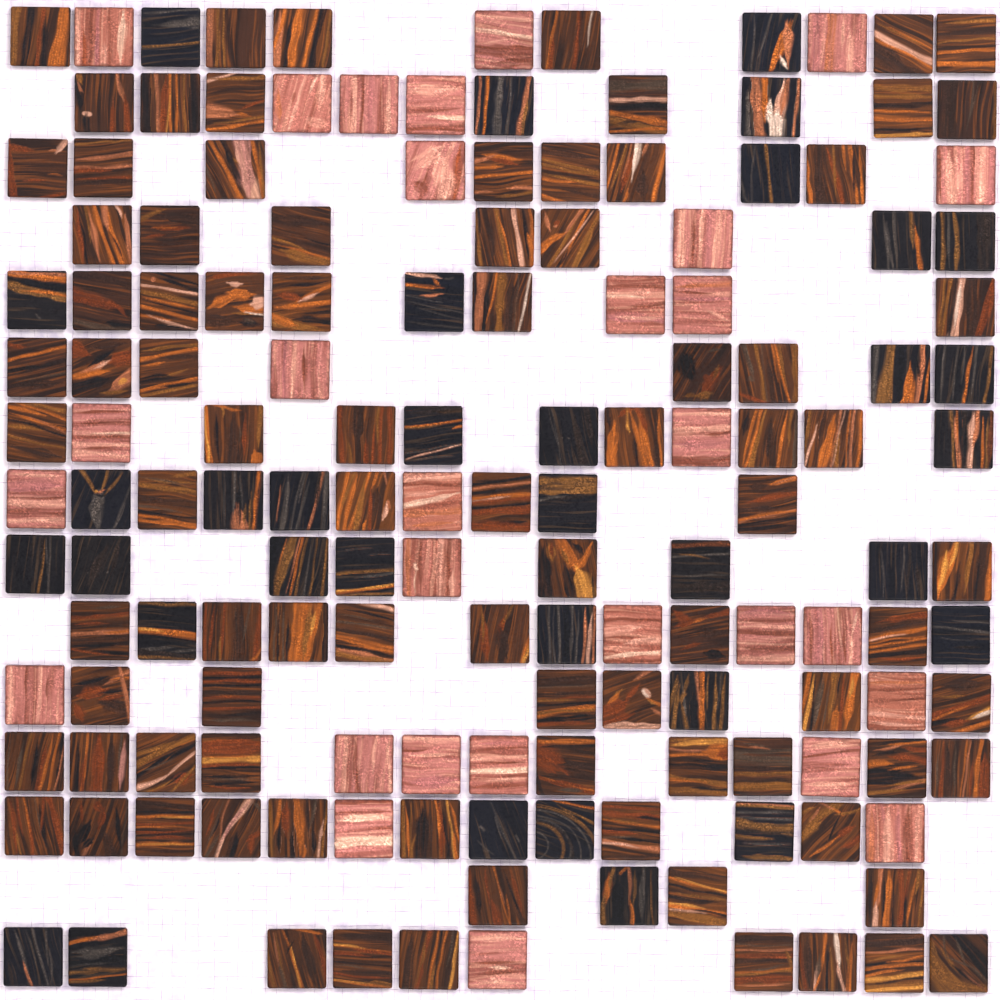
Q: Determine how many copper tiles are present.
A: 29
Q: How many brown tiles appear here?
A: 87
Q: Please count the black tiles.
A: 34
